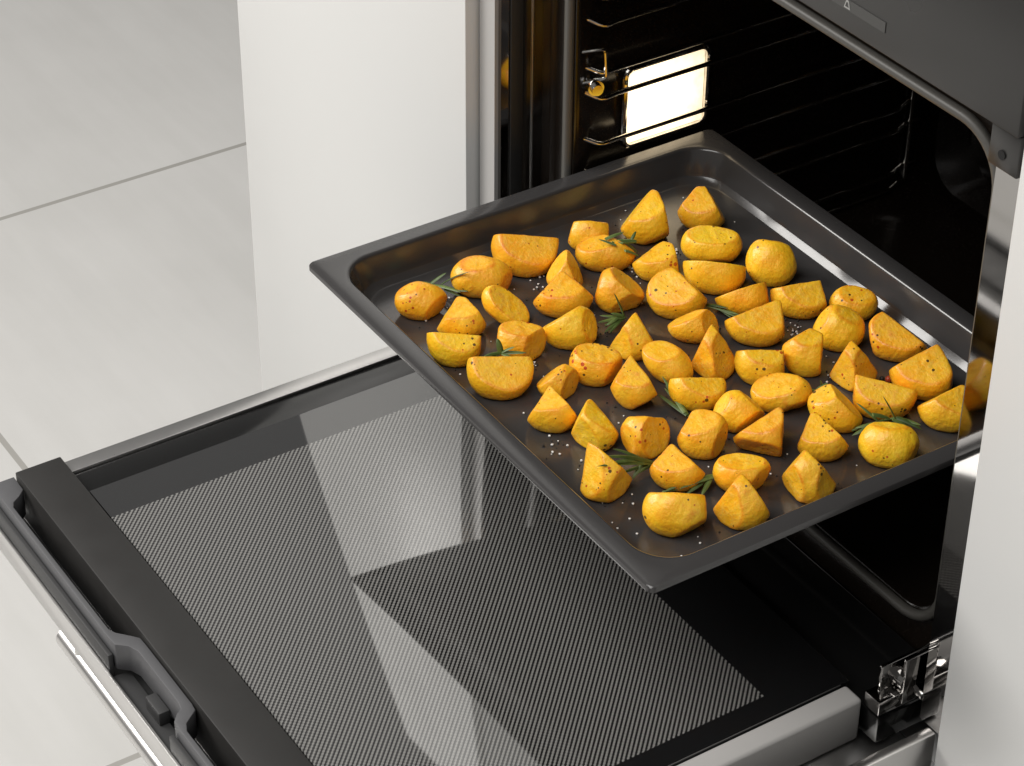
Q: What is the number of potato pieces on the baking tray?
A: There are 57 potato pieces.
